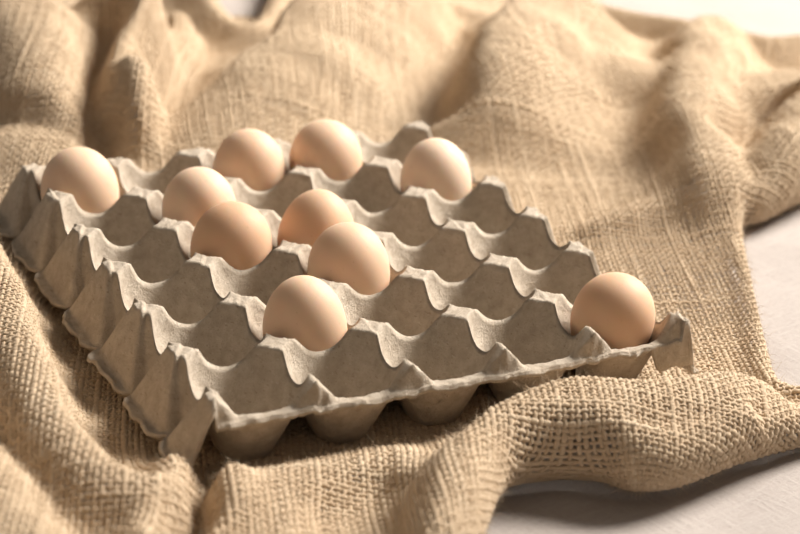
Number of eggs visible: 10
